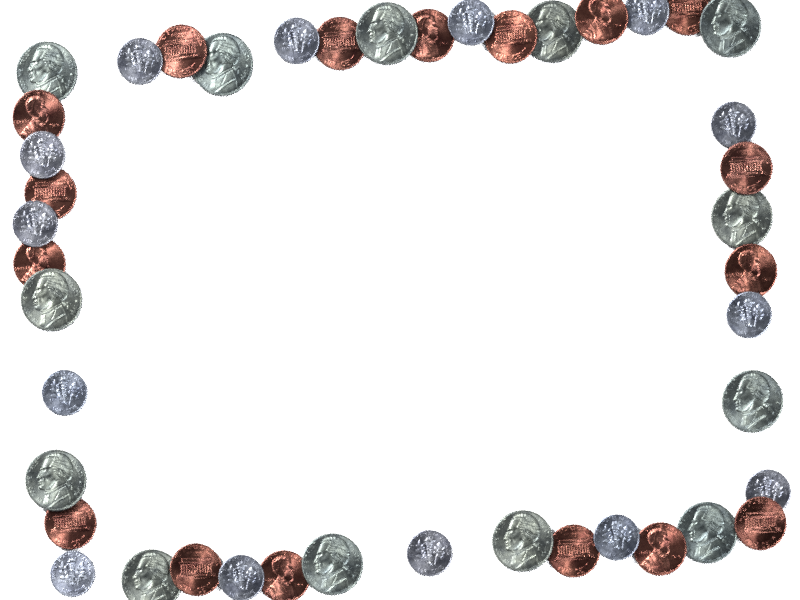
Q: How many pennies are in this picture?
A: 17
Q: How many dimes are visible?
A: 14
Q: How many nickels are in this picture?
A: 13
